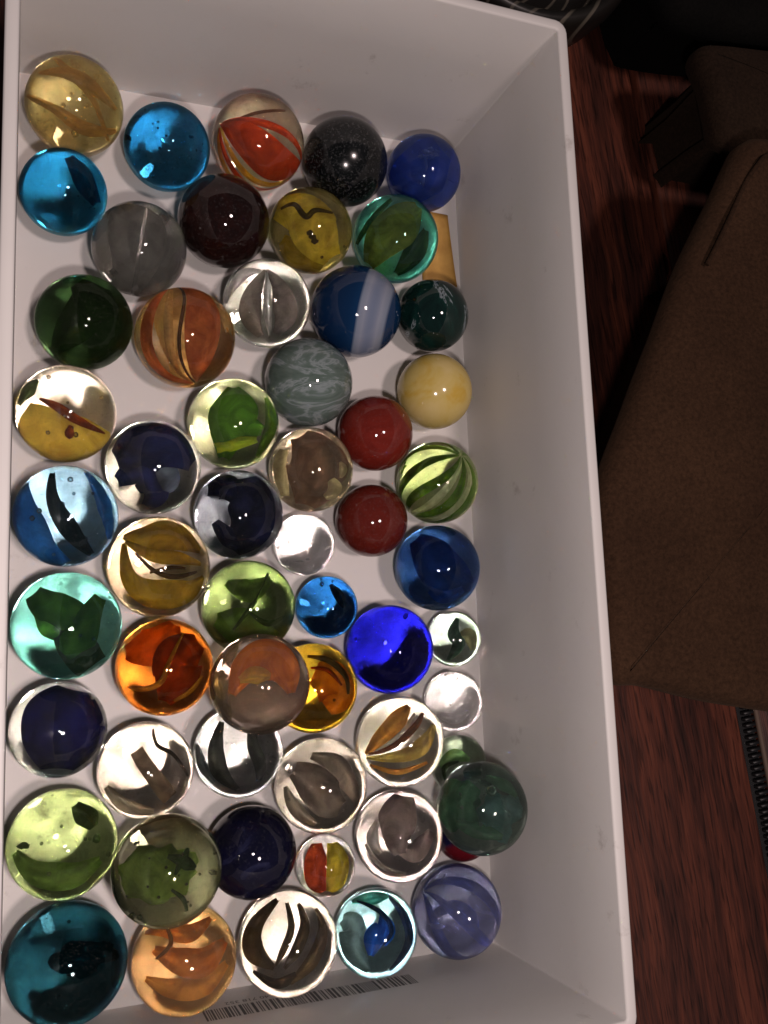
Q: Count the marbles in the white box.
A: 56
